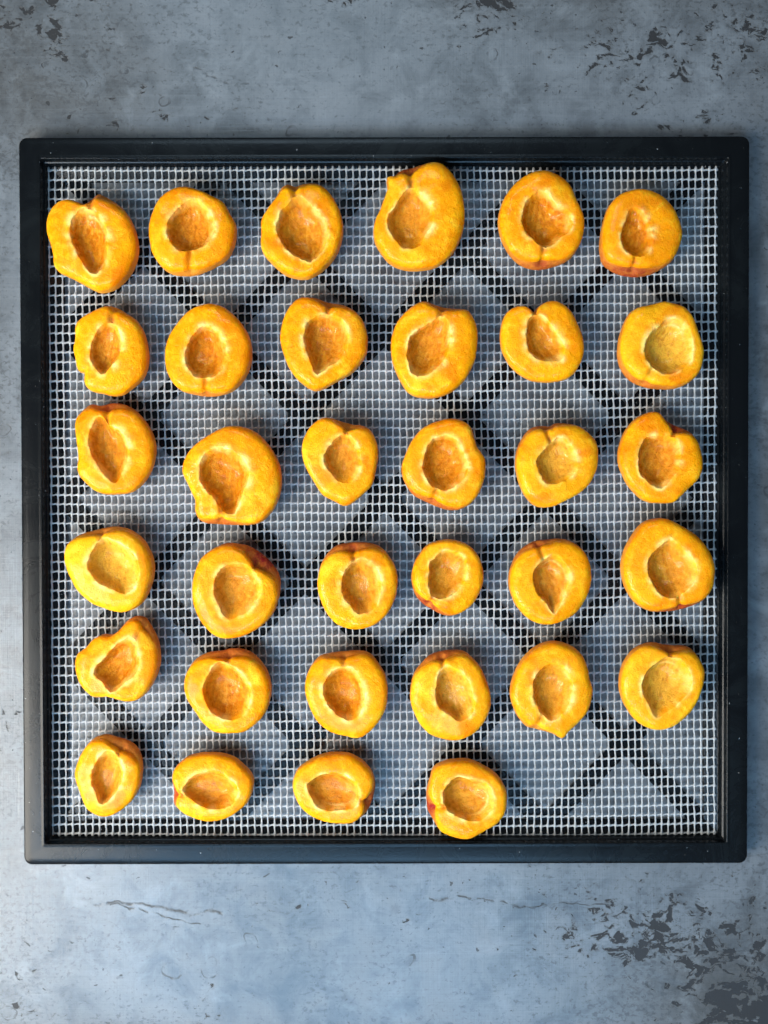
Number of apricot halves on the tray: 34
